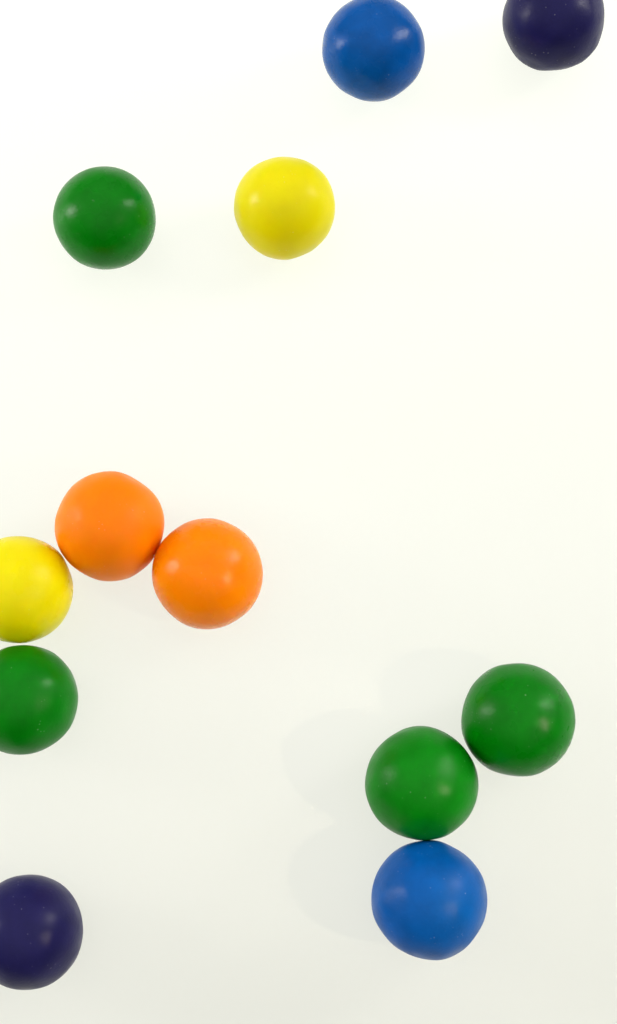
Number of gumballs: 12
